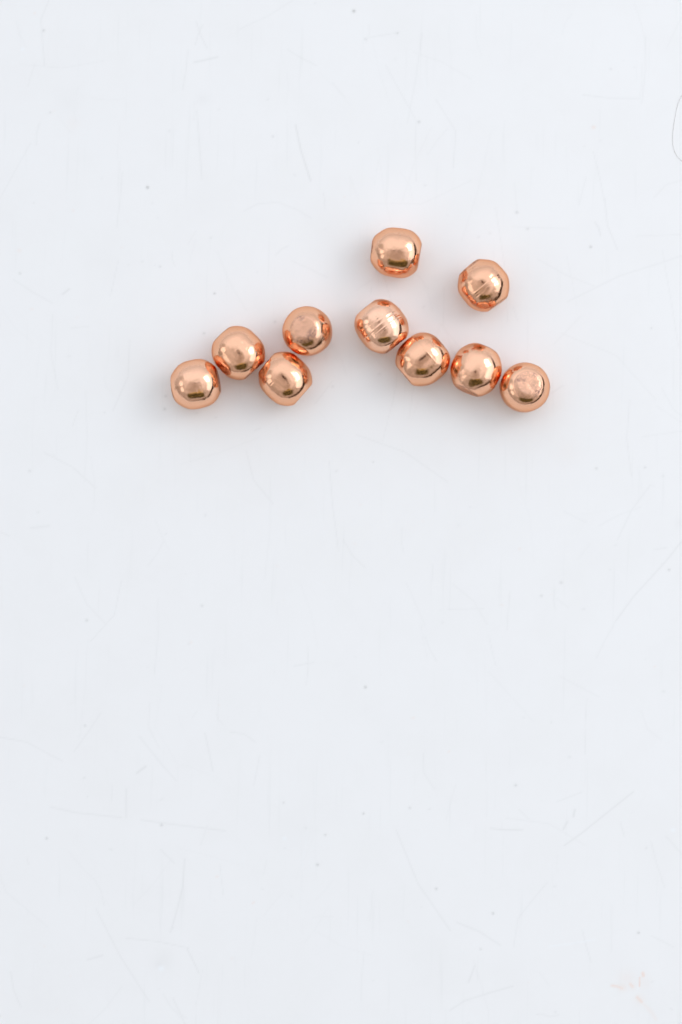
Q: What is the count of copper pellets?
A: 10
